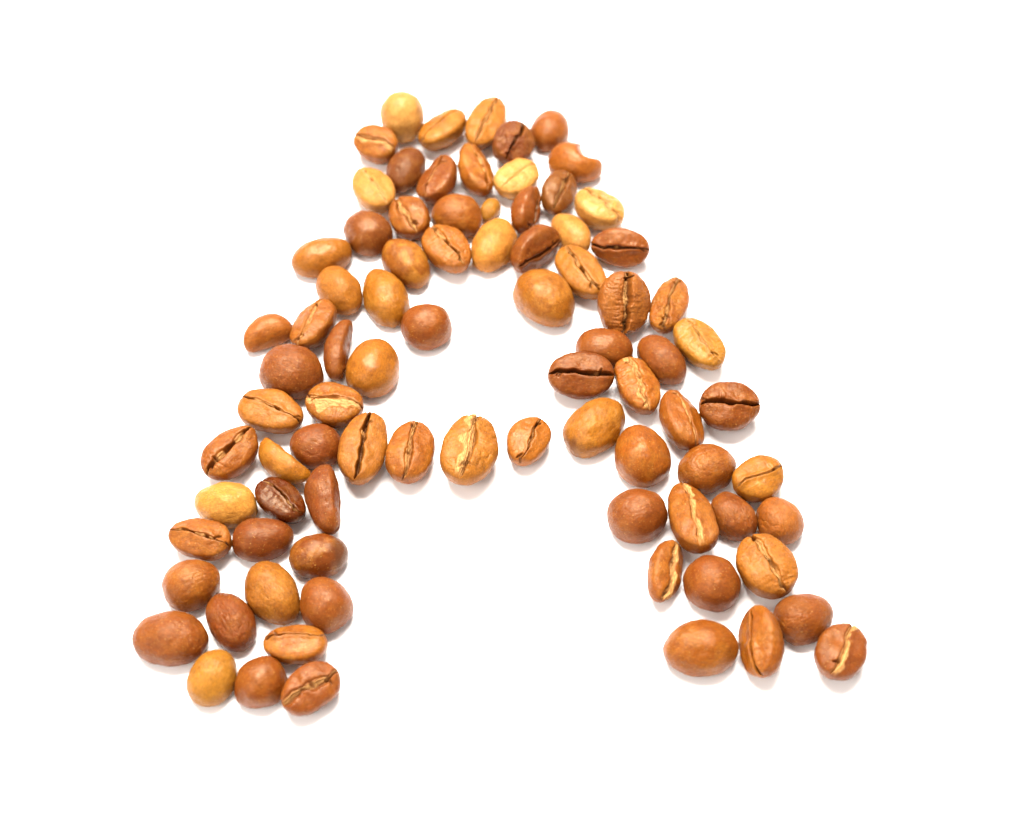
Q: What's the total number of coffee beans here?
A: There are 84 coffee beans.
